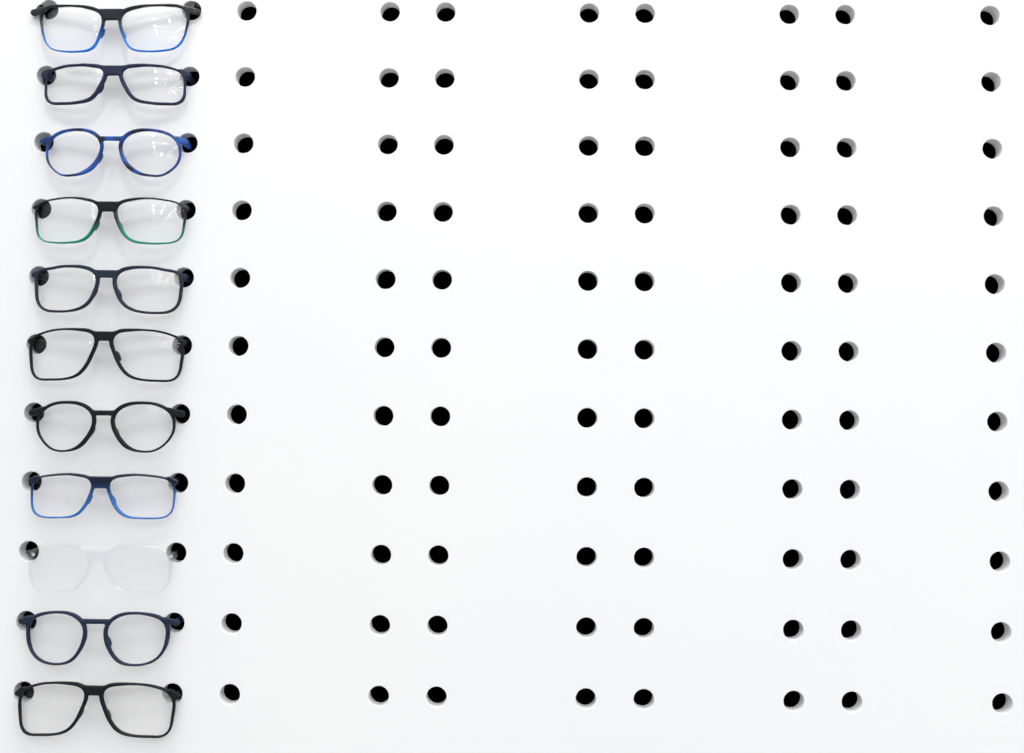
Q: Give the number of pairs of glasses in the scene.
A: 11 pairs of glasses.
